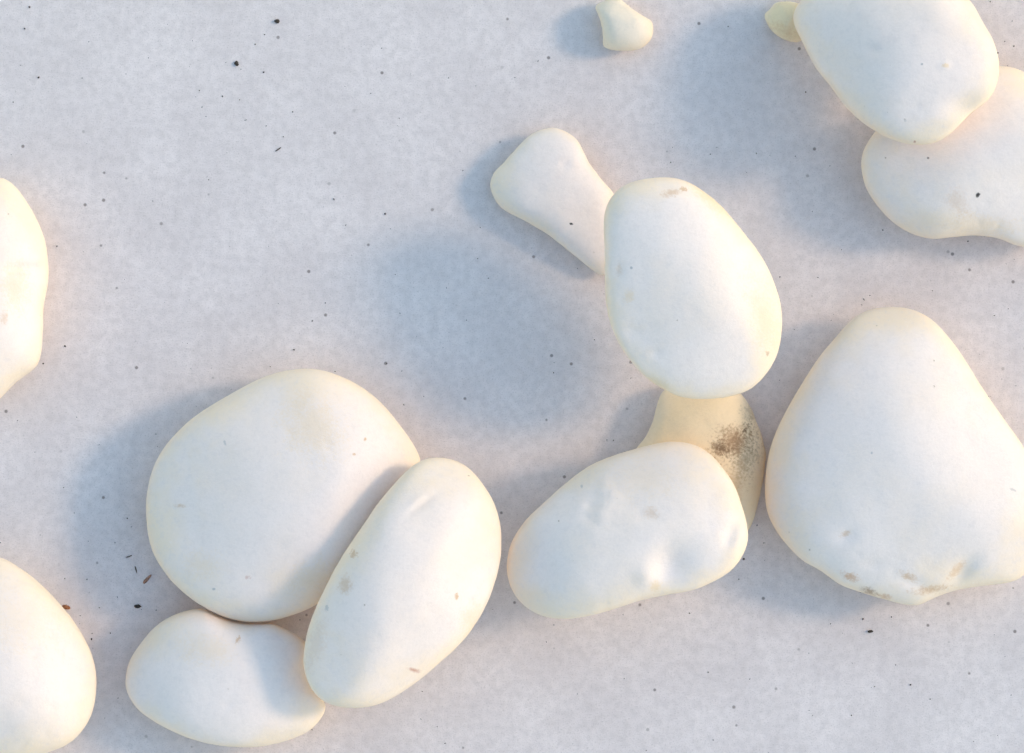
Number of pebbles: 14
